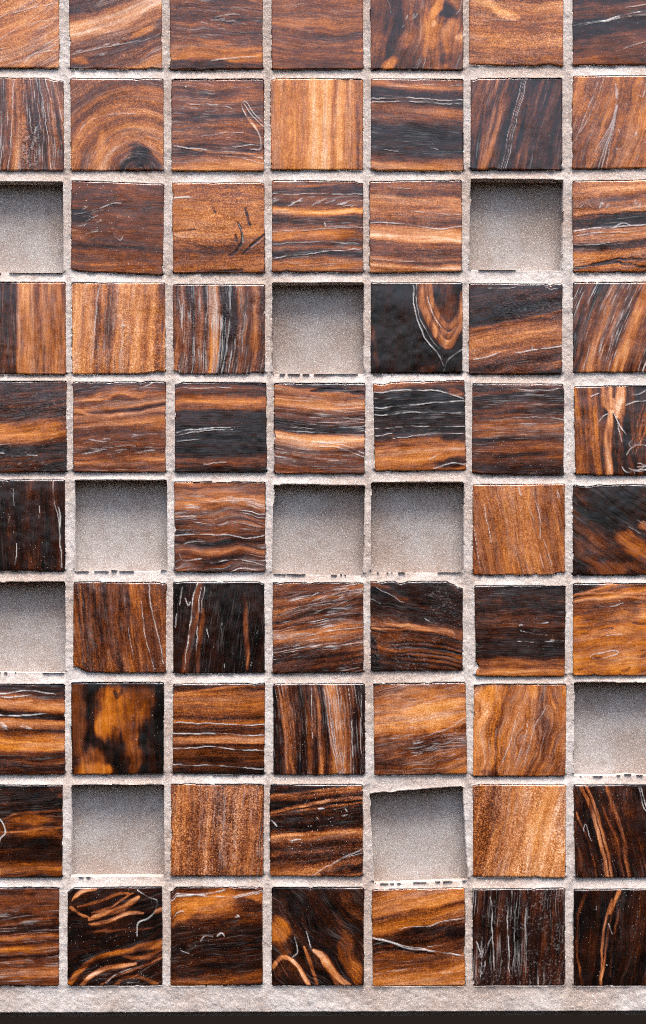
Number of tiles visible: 60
